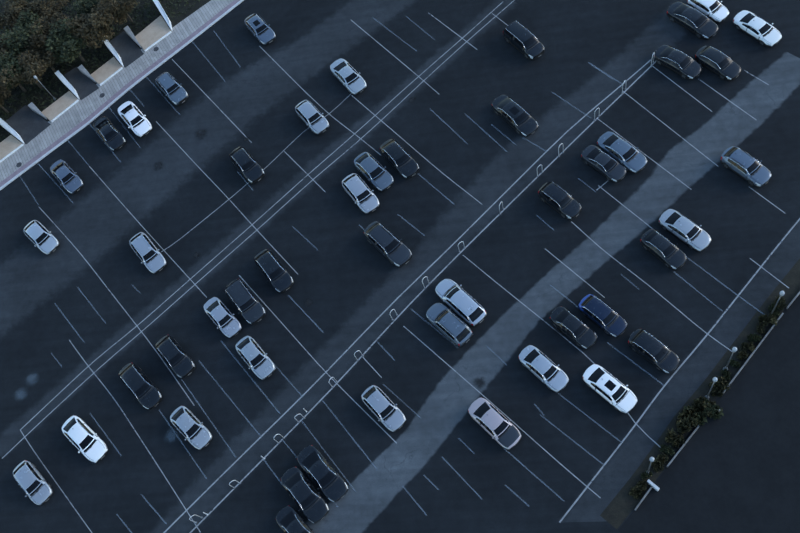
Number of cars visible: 48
